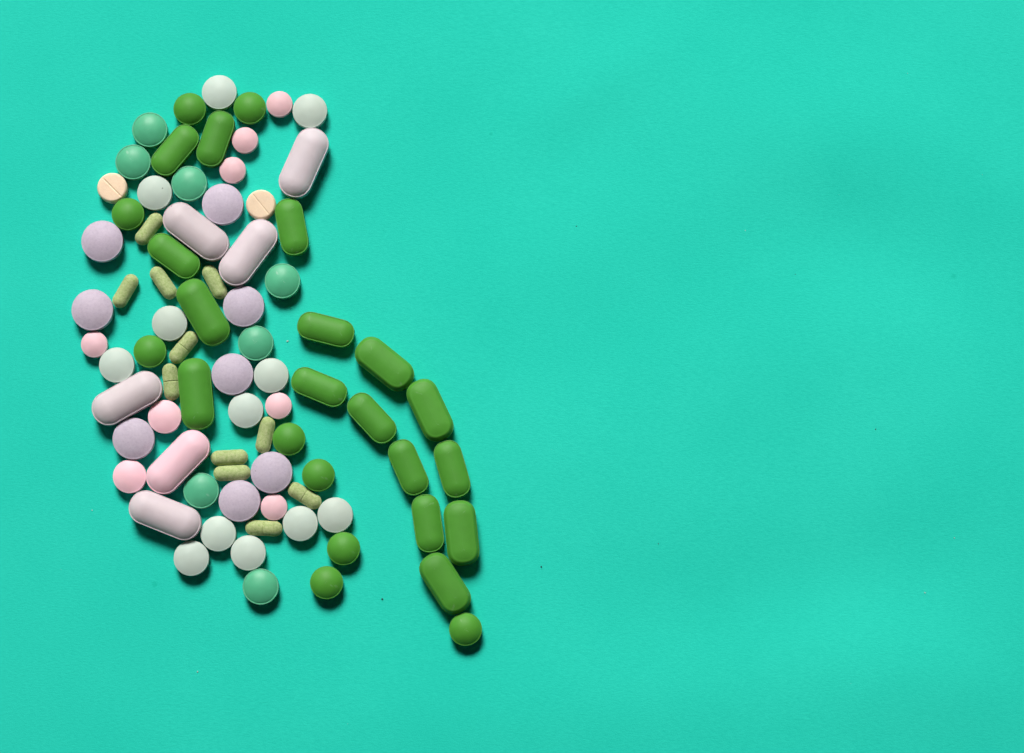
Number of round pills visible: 46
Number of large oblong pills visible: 22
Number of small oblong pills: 11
